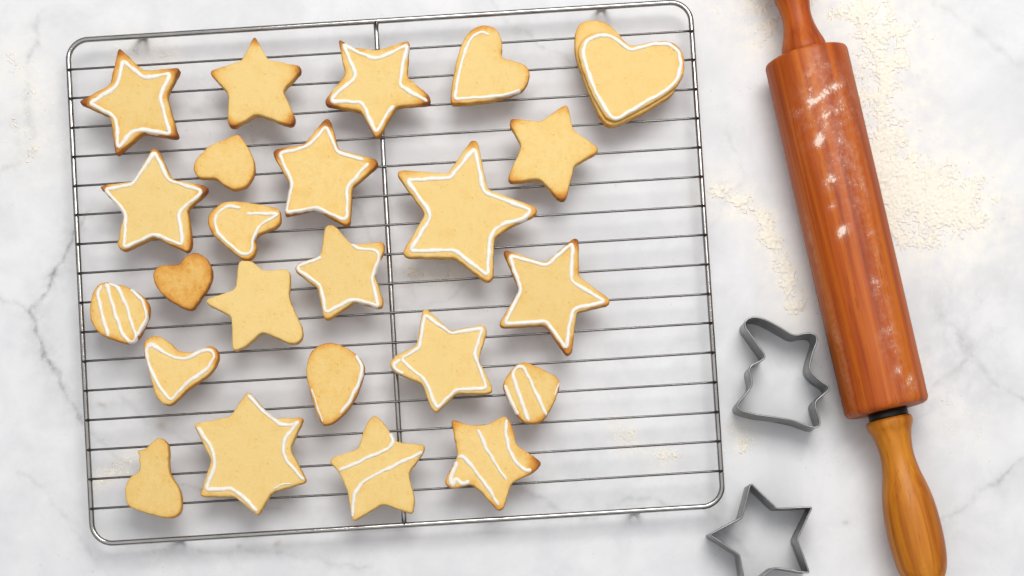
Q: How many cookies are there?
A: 24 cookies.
